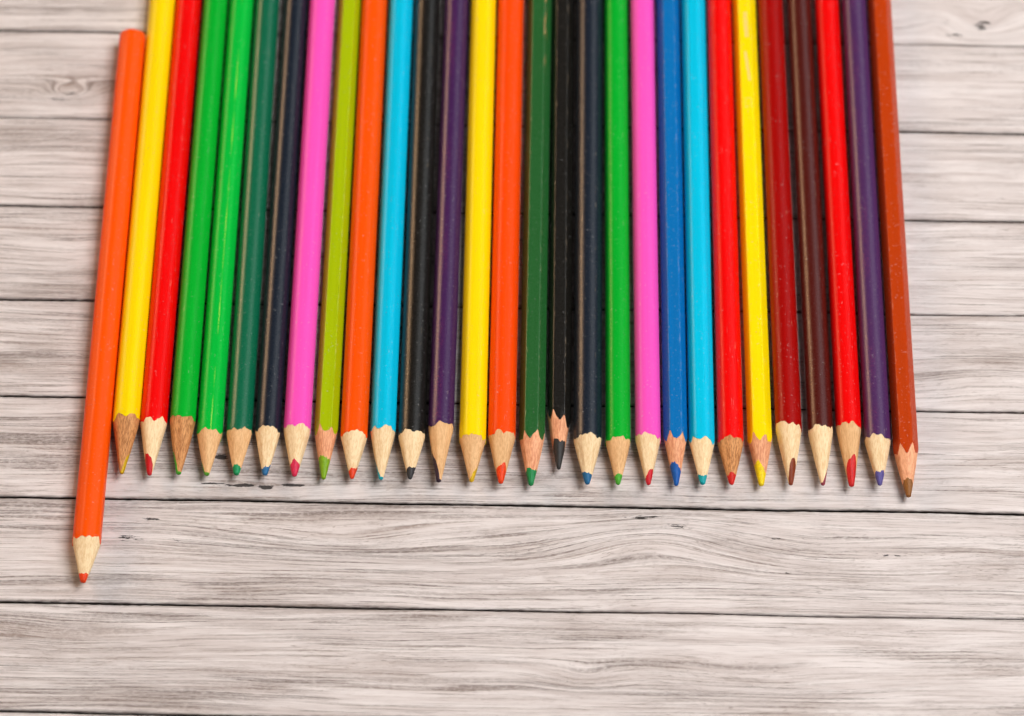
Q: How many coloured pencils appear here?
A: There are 29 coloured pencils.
